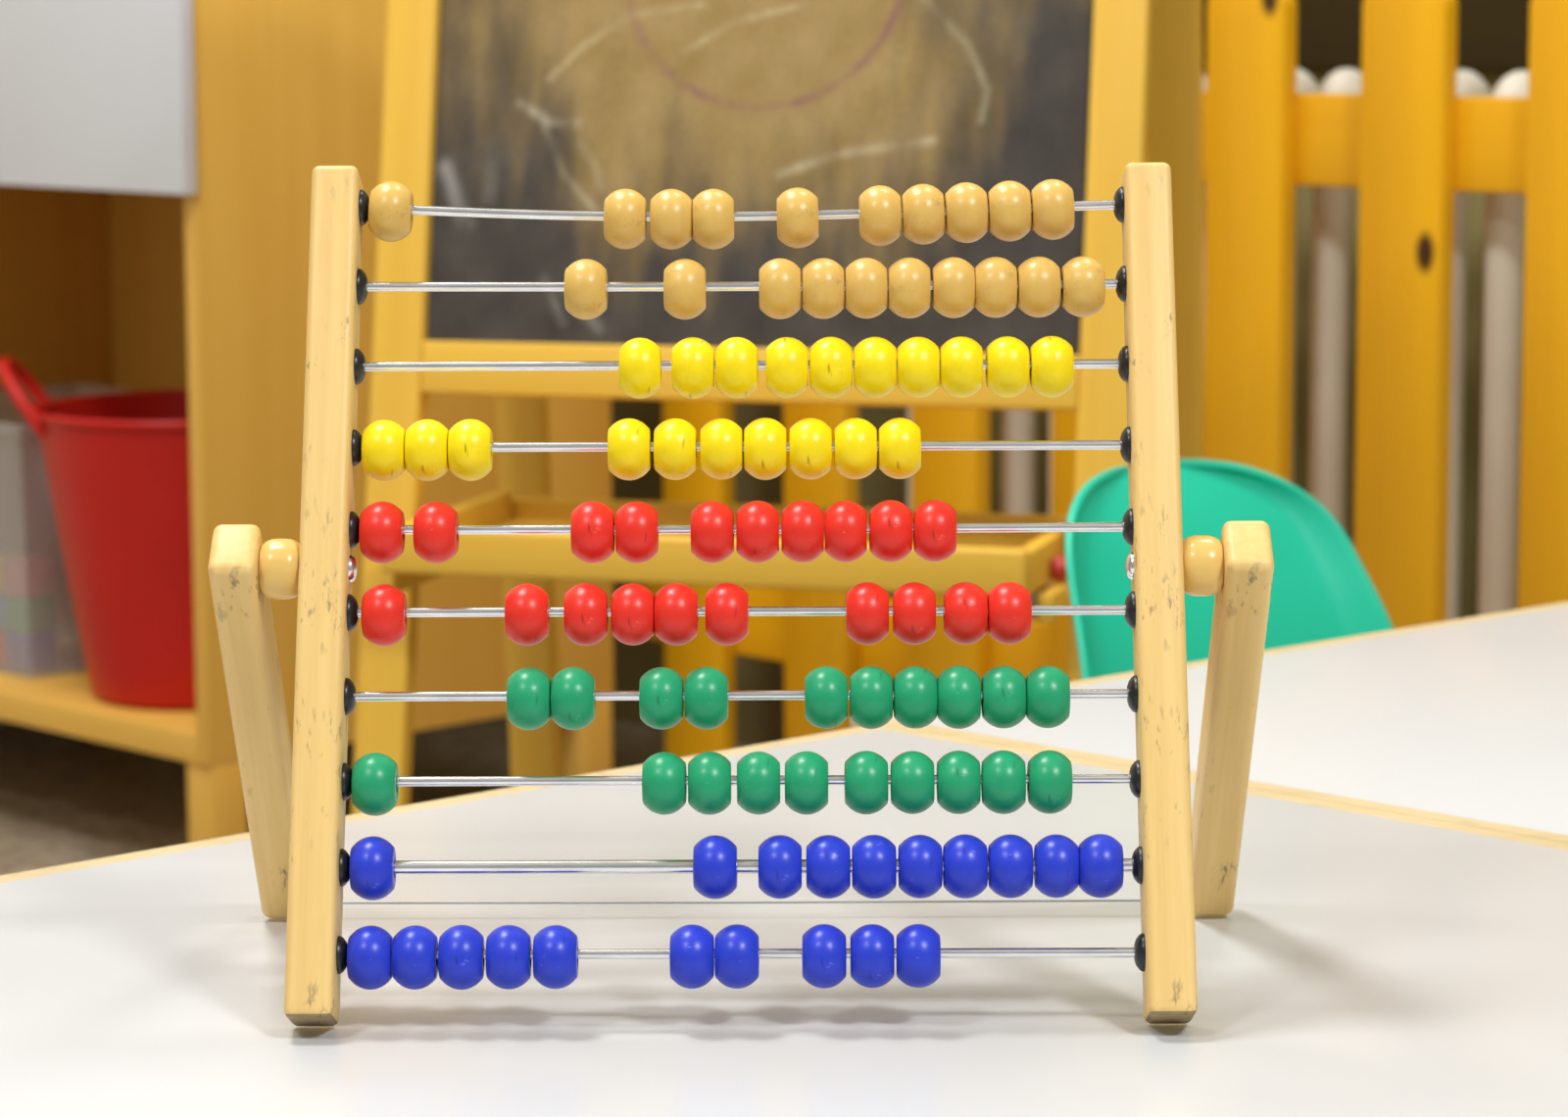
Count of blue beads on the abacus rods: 20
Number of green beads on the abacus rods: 20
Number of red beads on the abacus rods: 20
